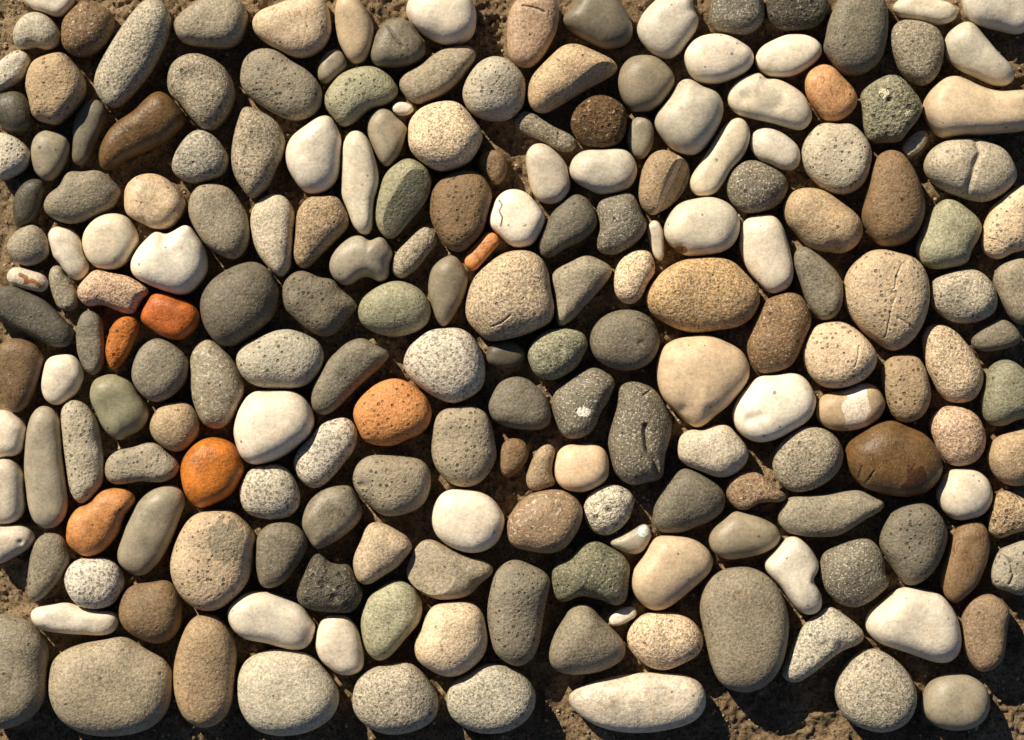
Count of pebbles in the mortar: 200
